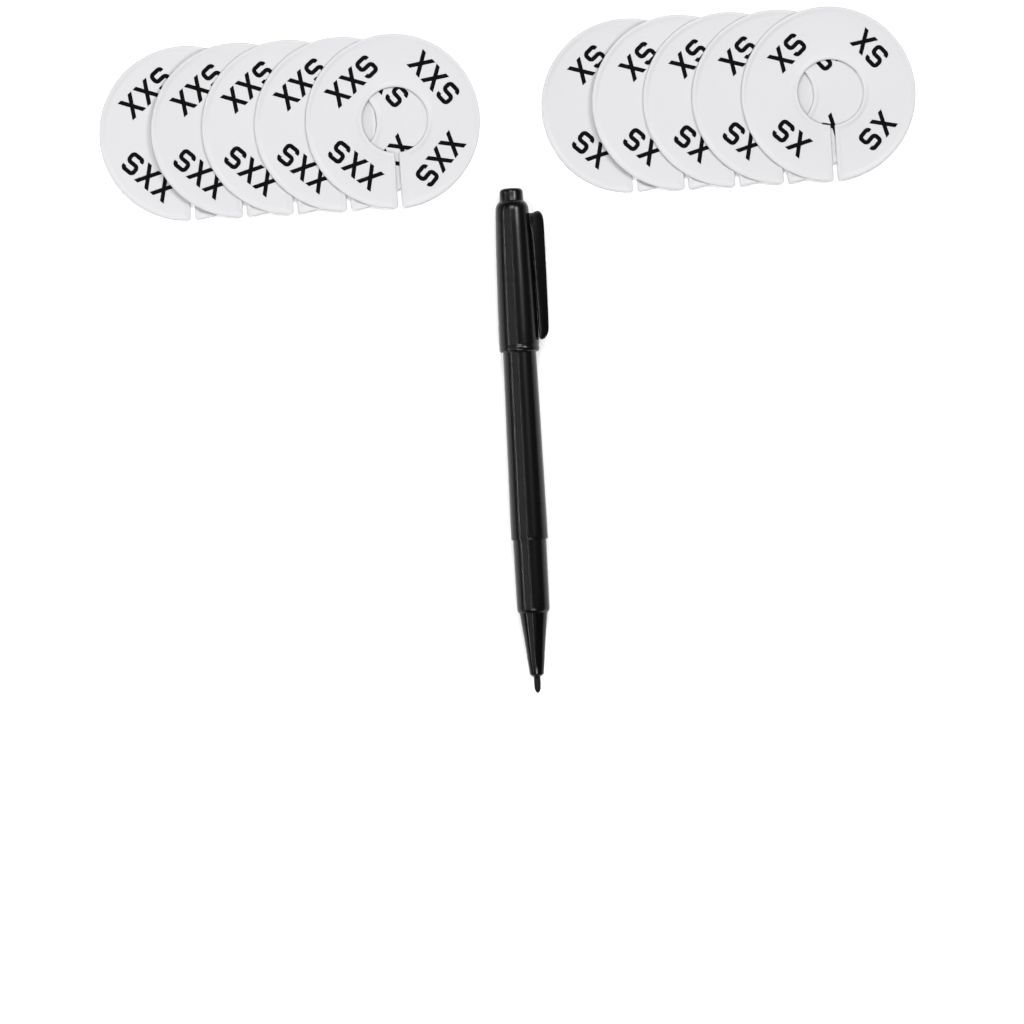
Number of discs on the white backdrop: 10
